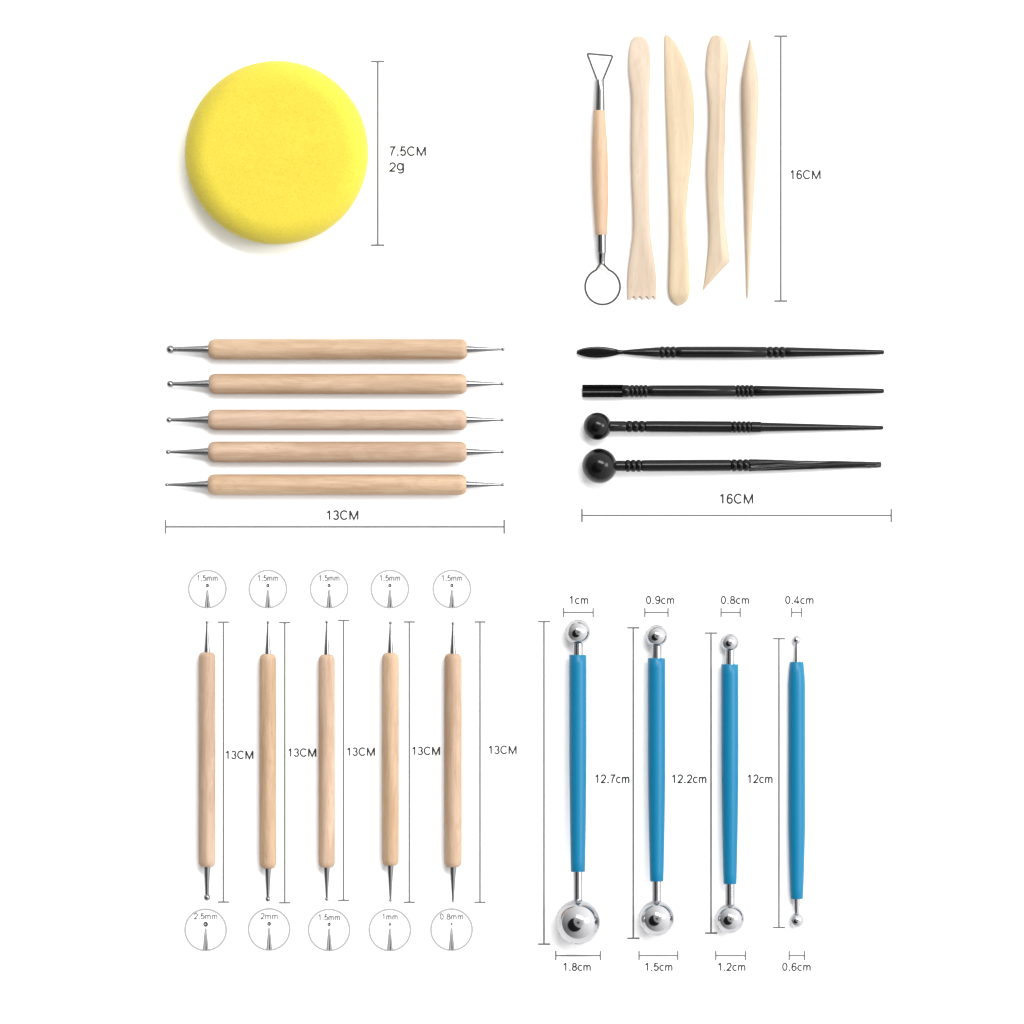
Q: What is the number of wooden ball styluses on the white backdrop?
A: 10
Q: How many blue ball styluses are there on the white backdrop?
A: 4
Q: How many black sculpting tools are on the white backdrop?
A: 4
